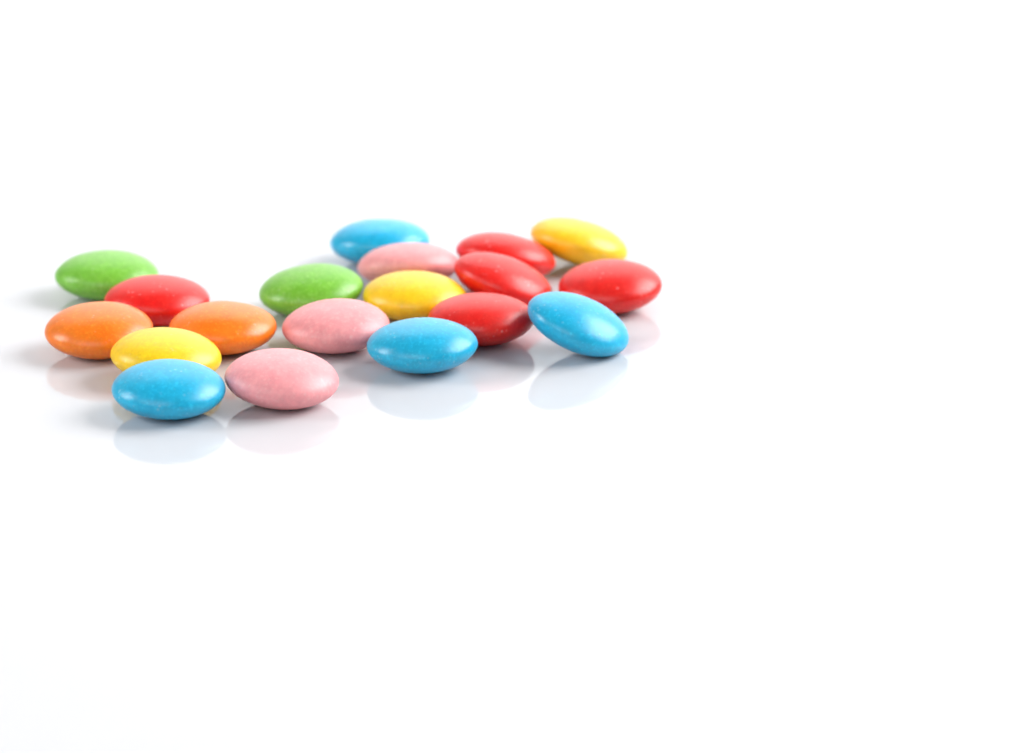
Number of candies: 19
